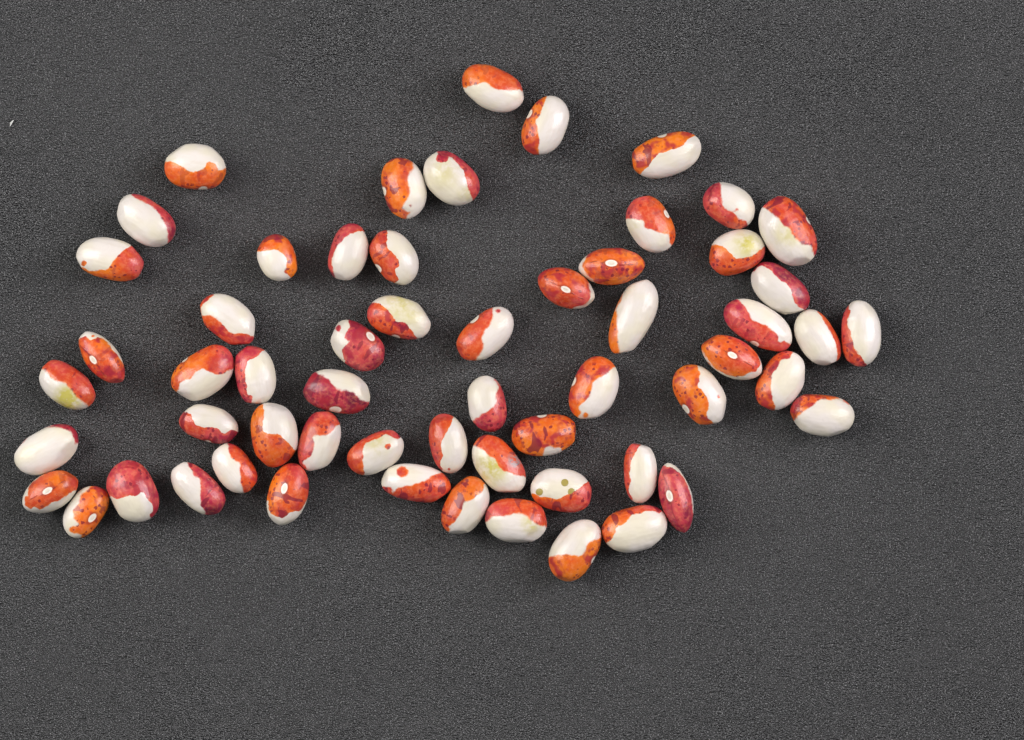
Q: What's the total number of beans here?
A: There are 59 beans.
